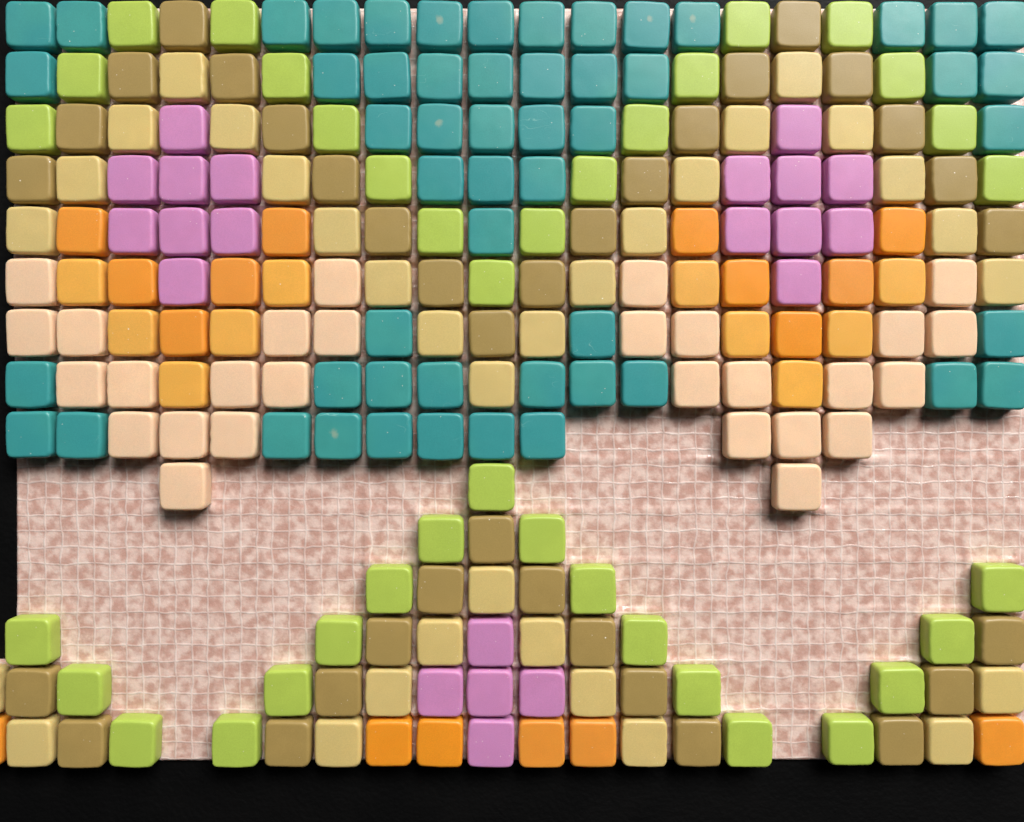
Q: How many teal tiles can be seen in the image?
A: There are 54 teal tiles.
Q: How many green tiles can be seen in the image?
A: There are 36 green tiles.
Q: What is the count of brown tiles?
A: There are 34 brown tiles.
